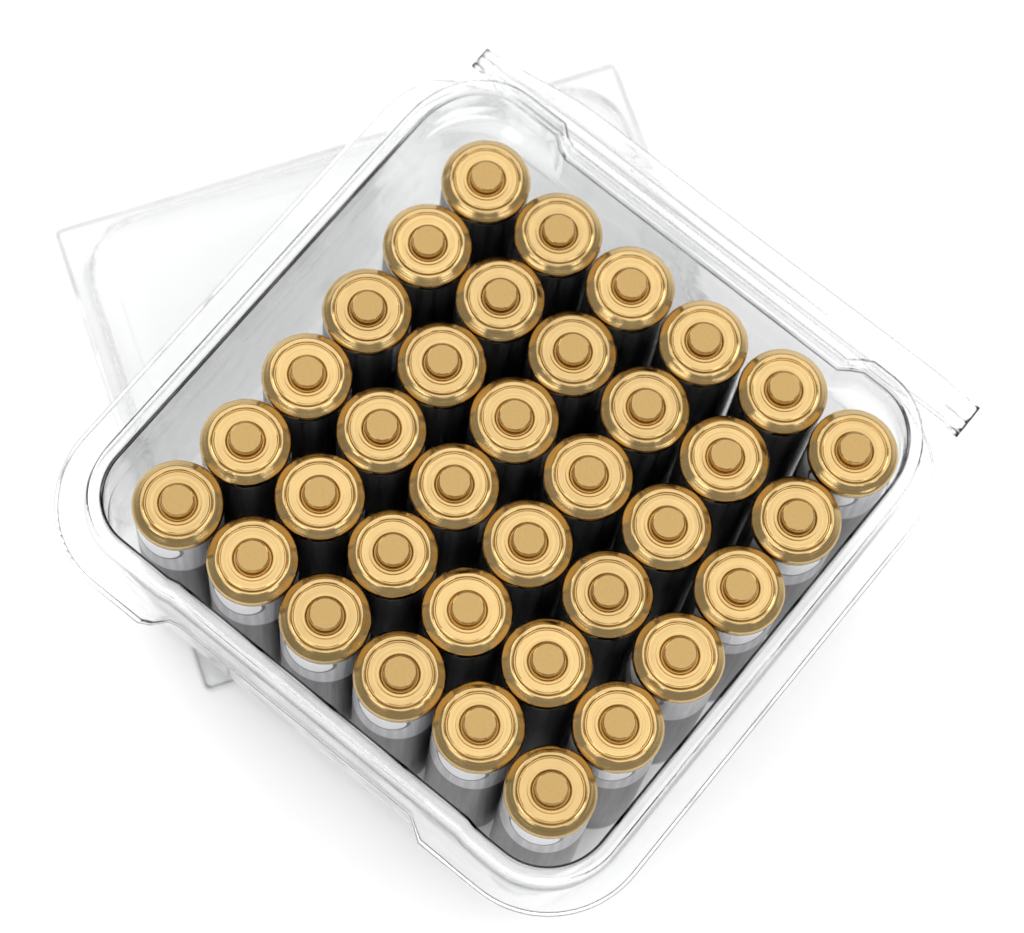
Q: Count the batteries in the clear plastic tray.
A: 36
